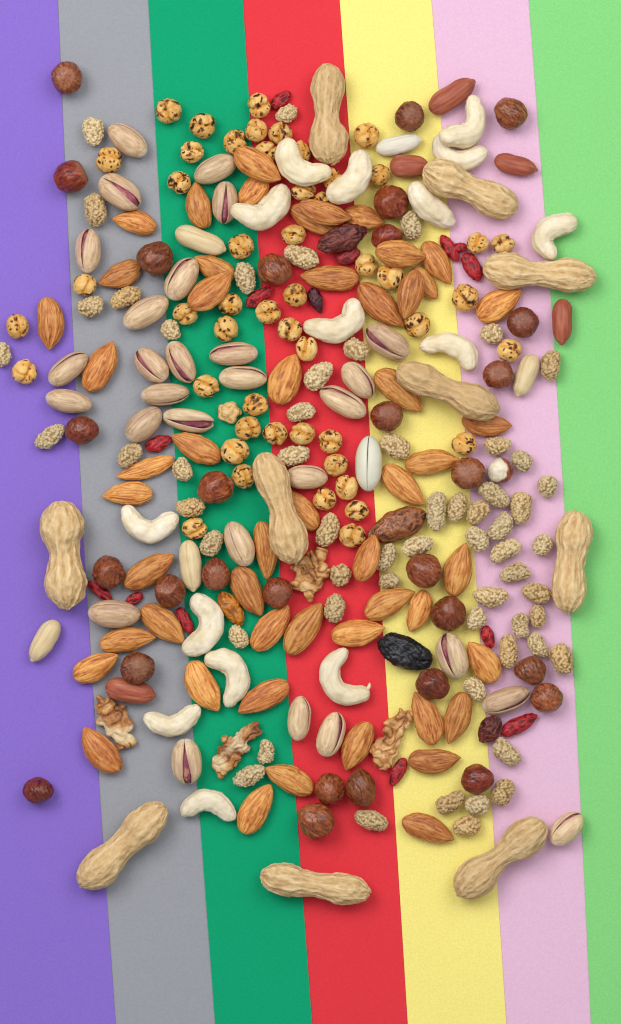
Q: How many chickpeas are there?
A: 50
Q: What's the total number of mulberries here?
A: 59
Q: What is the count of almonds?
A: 52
